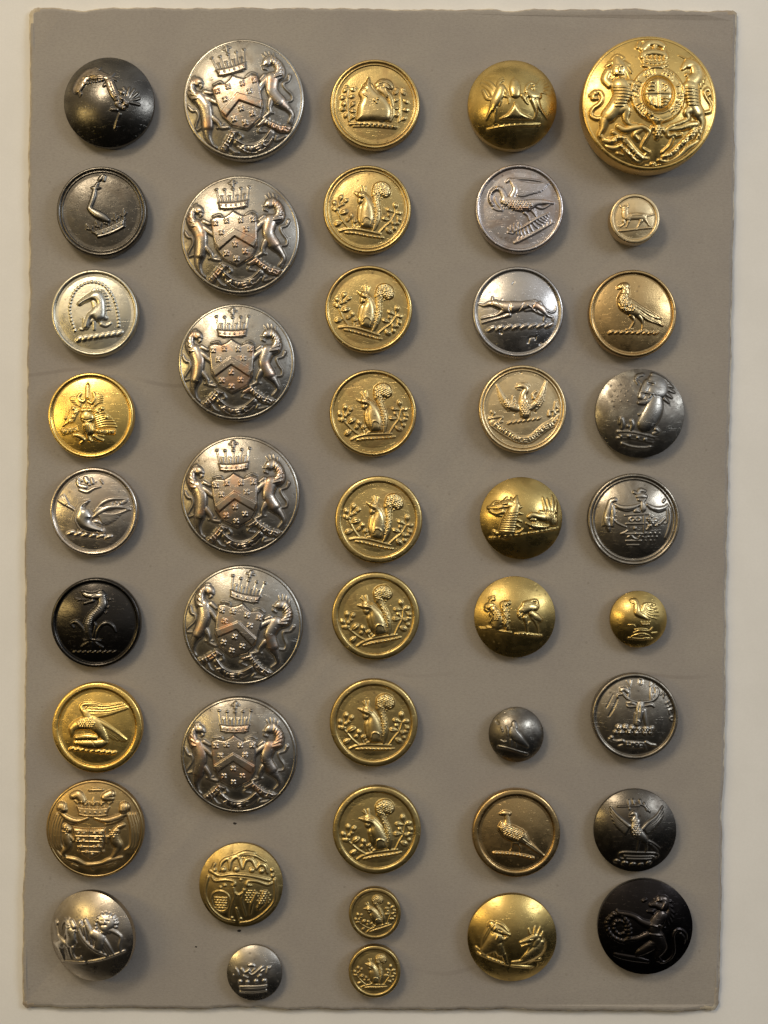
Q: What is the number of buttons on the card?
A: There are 45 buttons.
